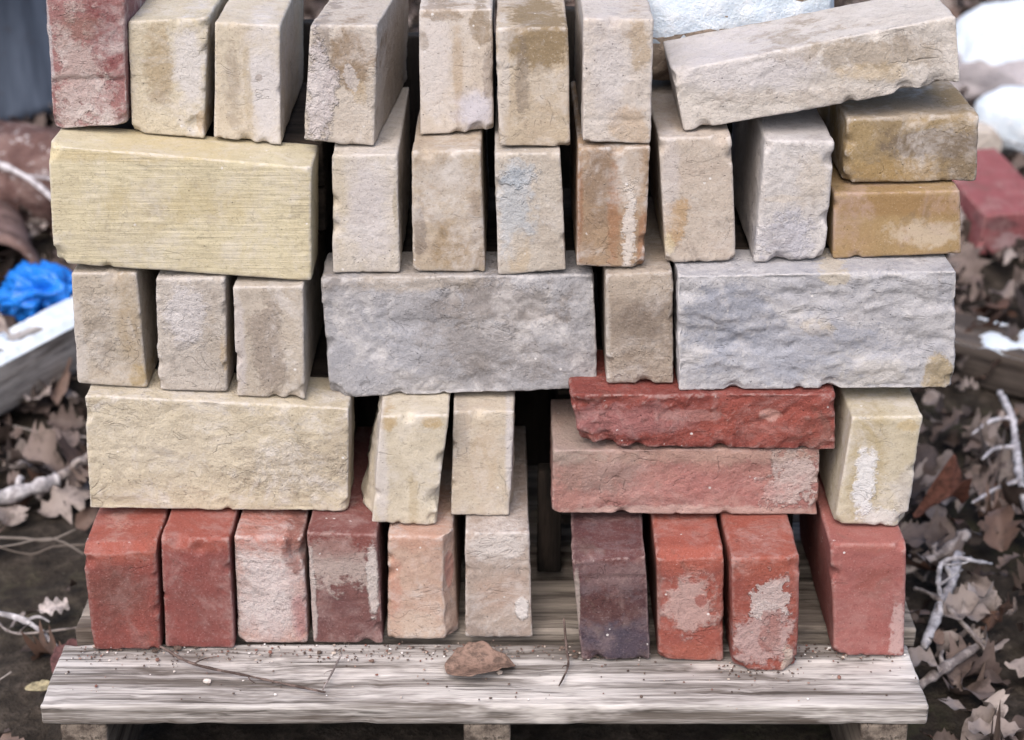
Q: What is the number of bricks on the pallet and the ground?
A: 40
